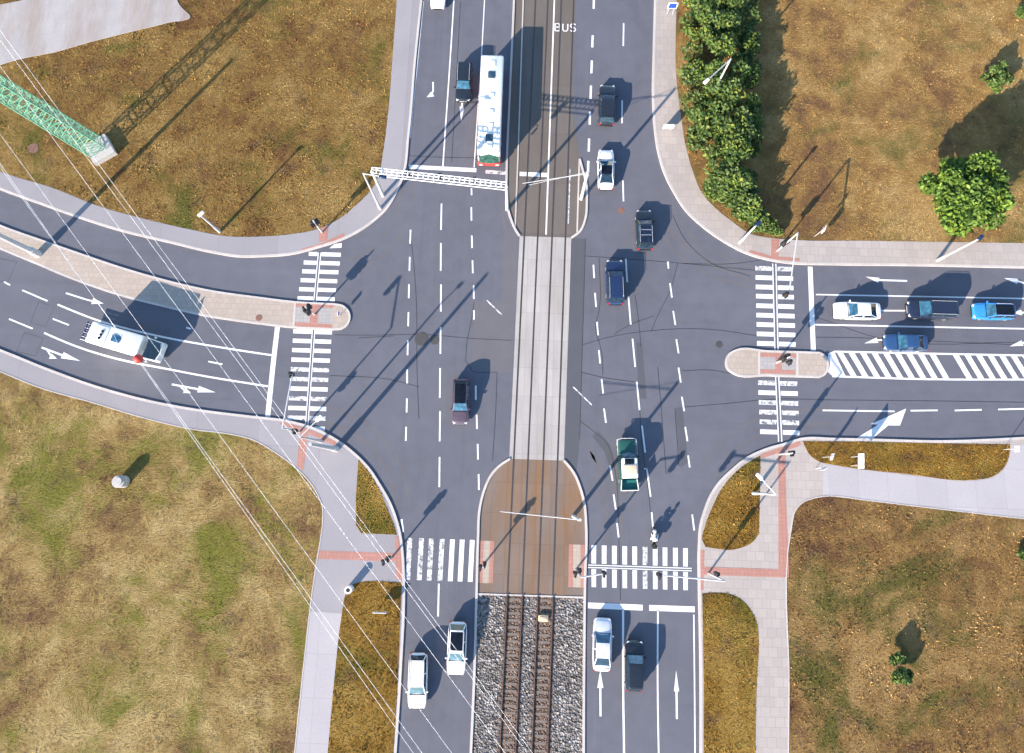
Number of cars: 15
